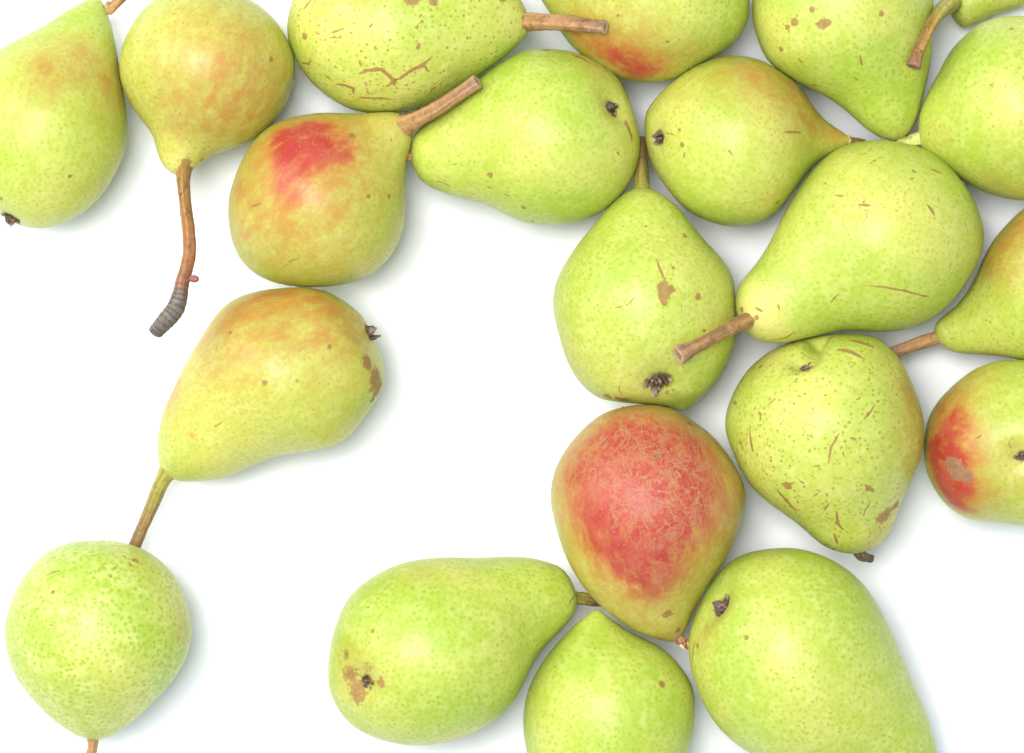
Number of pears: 21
